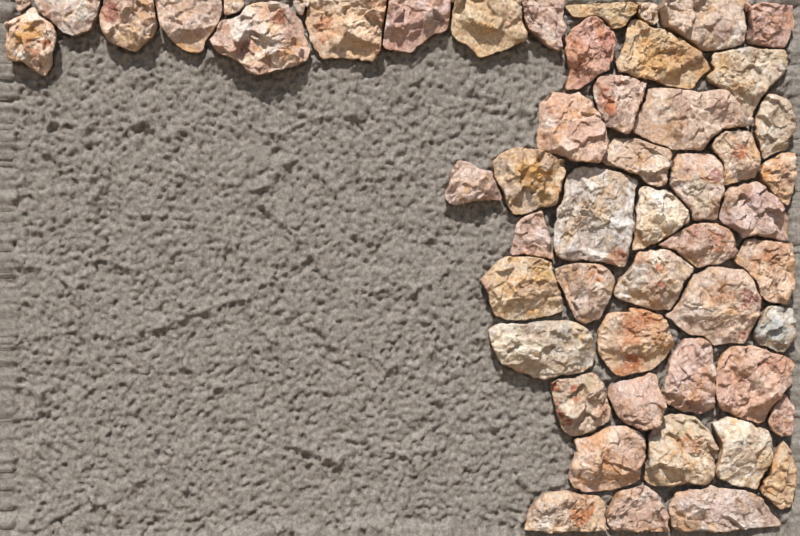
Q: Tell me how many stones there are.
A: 54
